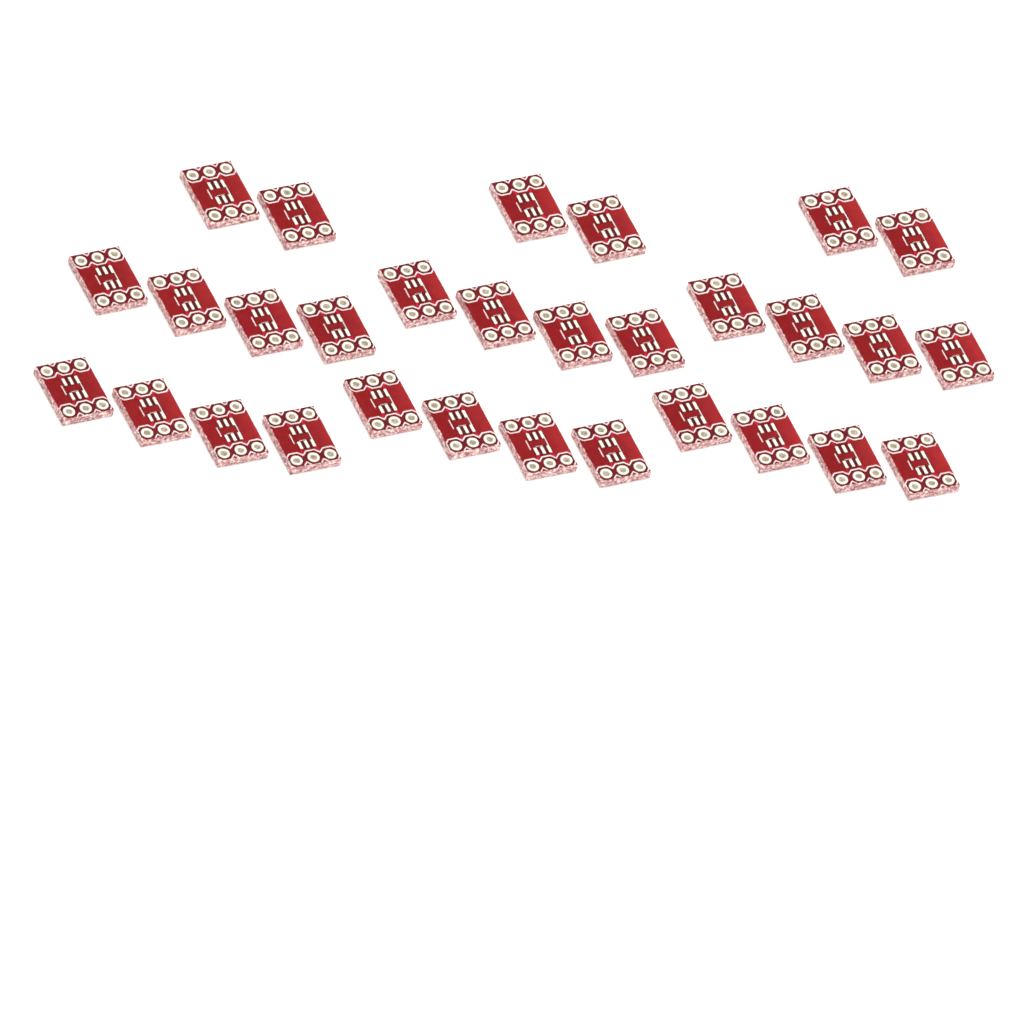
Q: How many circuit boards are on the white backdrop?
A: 30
